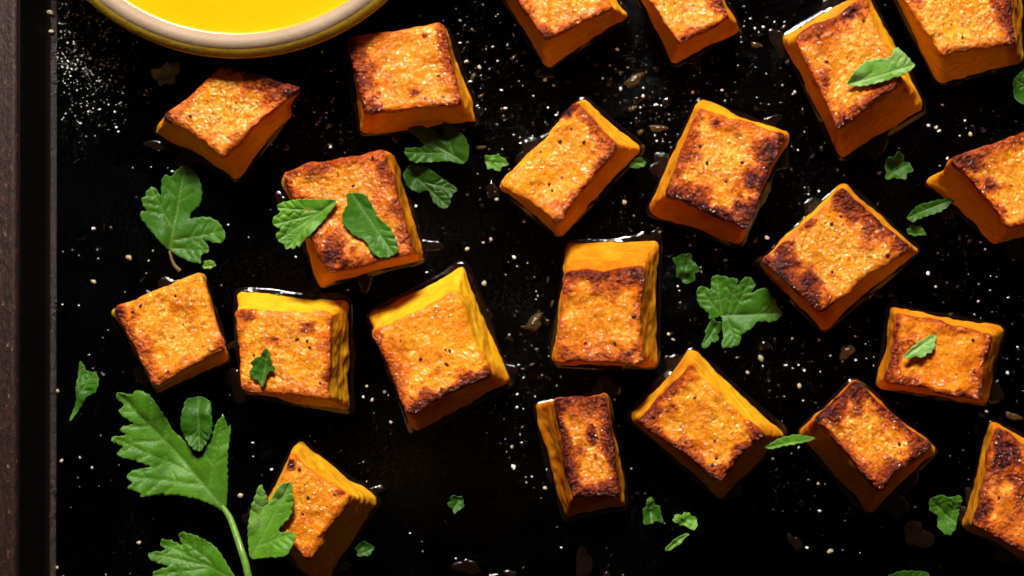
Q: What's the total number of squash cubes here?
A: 21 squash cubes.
